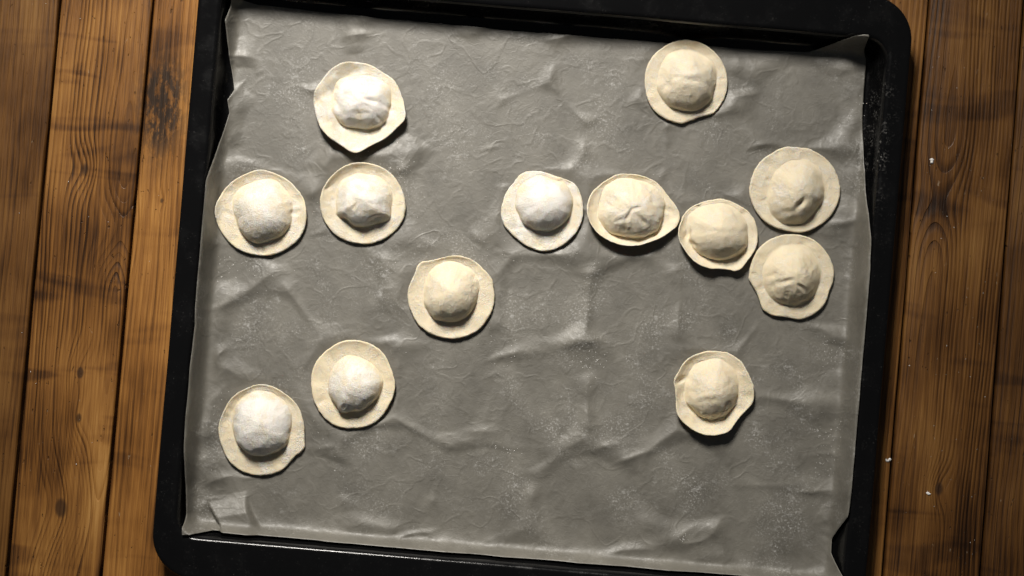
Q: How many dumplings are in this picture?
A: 13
